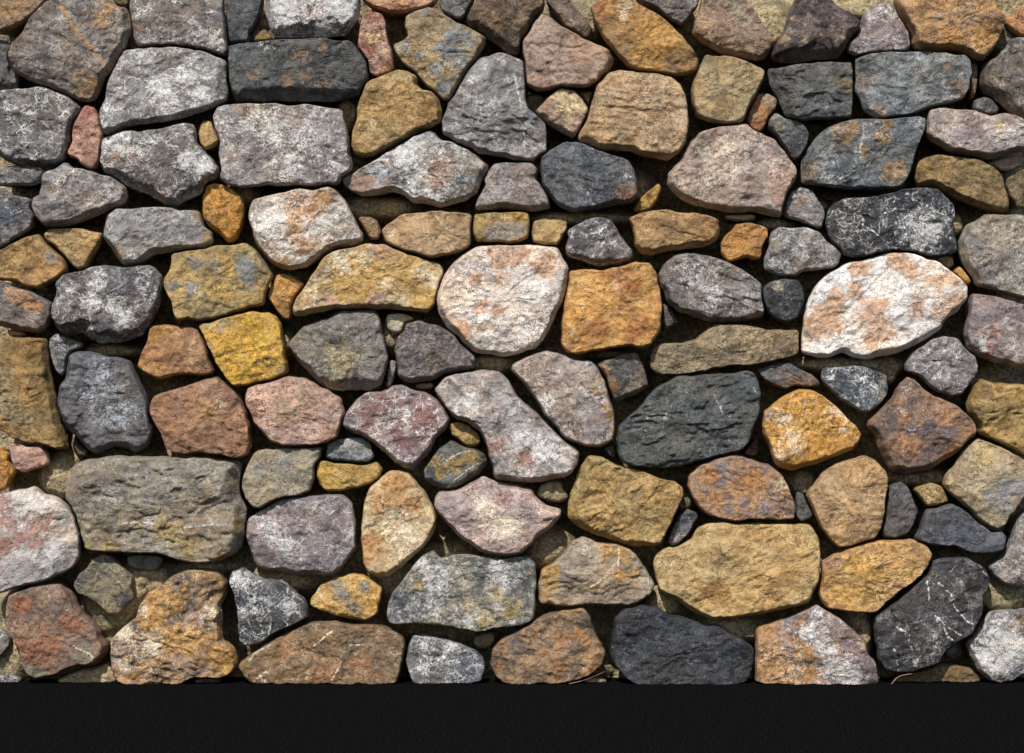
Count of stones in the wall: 162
